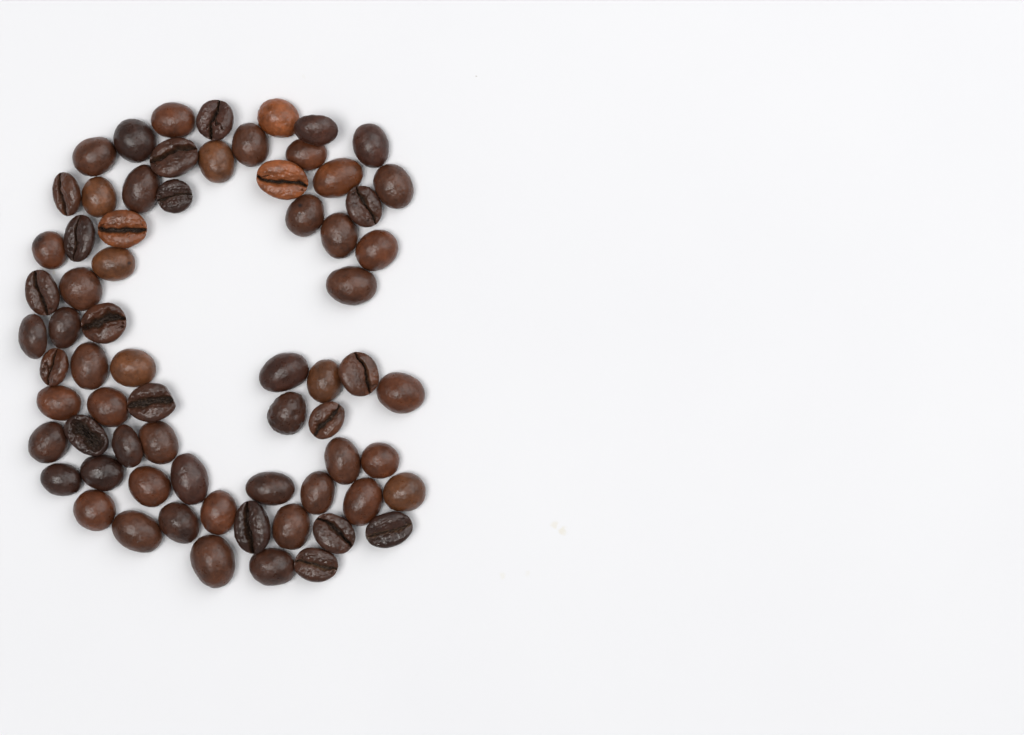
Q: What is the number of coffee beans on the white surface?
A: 69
